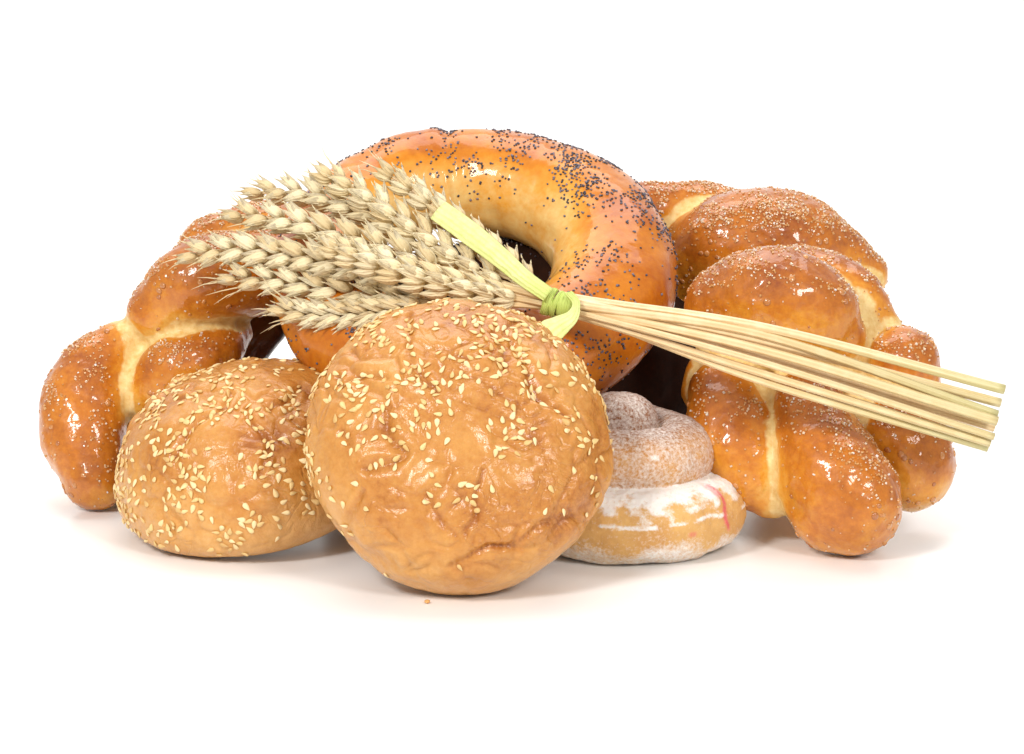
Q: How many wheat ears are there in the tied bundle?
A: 8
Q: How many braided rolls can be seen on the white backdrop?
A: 3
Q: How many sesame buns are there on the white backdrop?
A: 2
